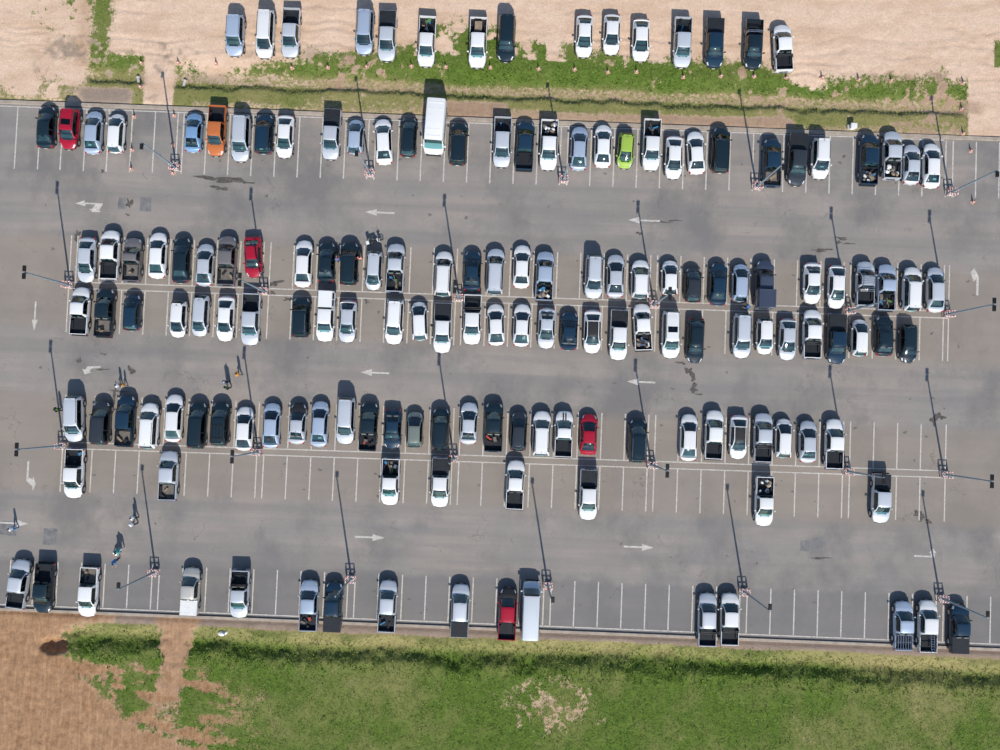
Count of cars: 96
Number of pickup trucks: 66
